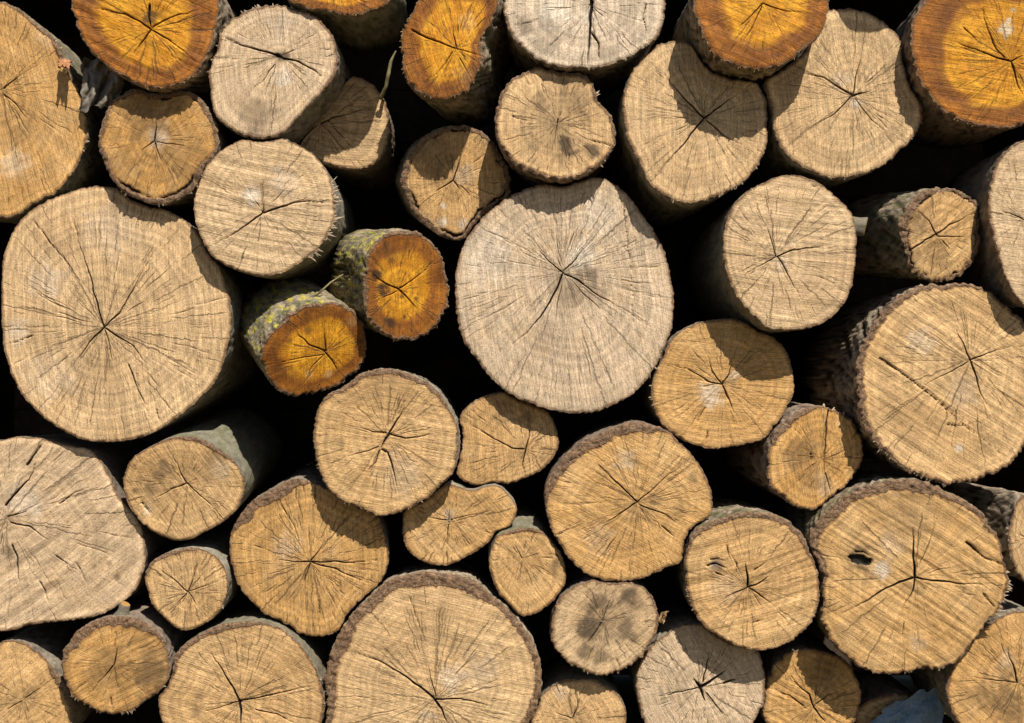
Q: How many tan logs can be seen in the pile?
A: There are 40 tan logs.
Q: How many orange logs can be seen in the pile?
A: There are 7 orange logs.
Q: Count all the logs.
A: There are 47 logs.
